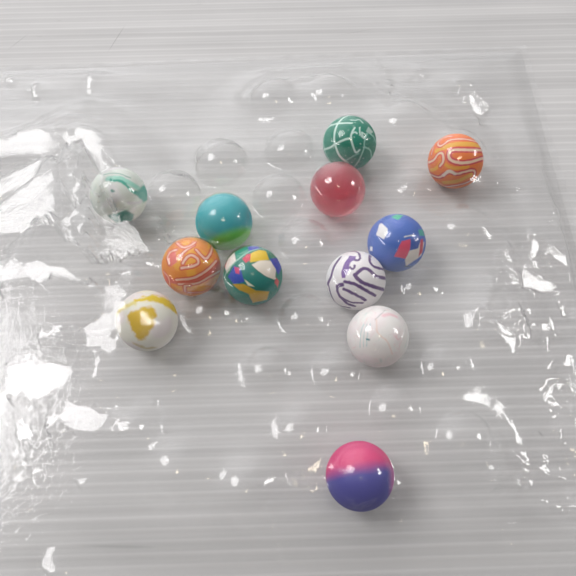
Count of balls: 12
